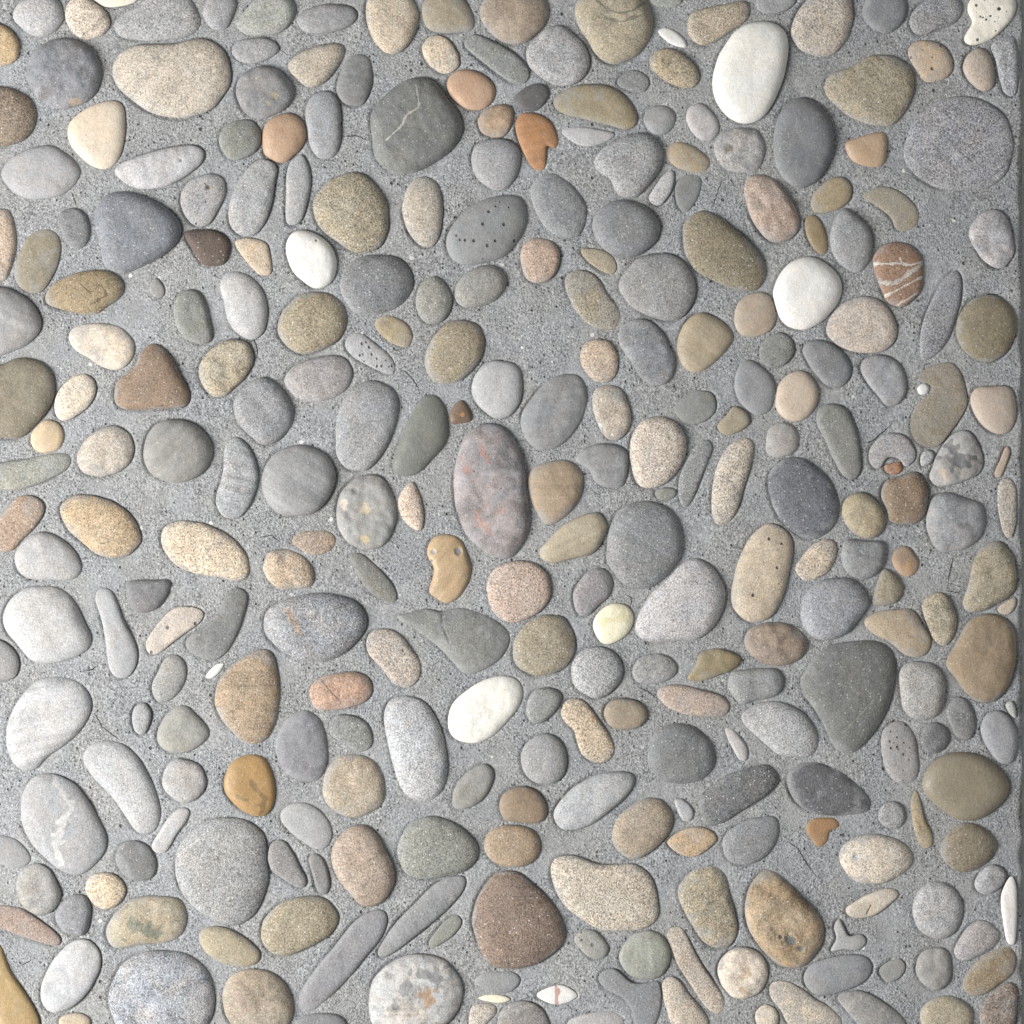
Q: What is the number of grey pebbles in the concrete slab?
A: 158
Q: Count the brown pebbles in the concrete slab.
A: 131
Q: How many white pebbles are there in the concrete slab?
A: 13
